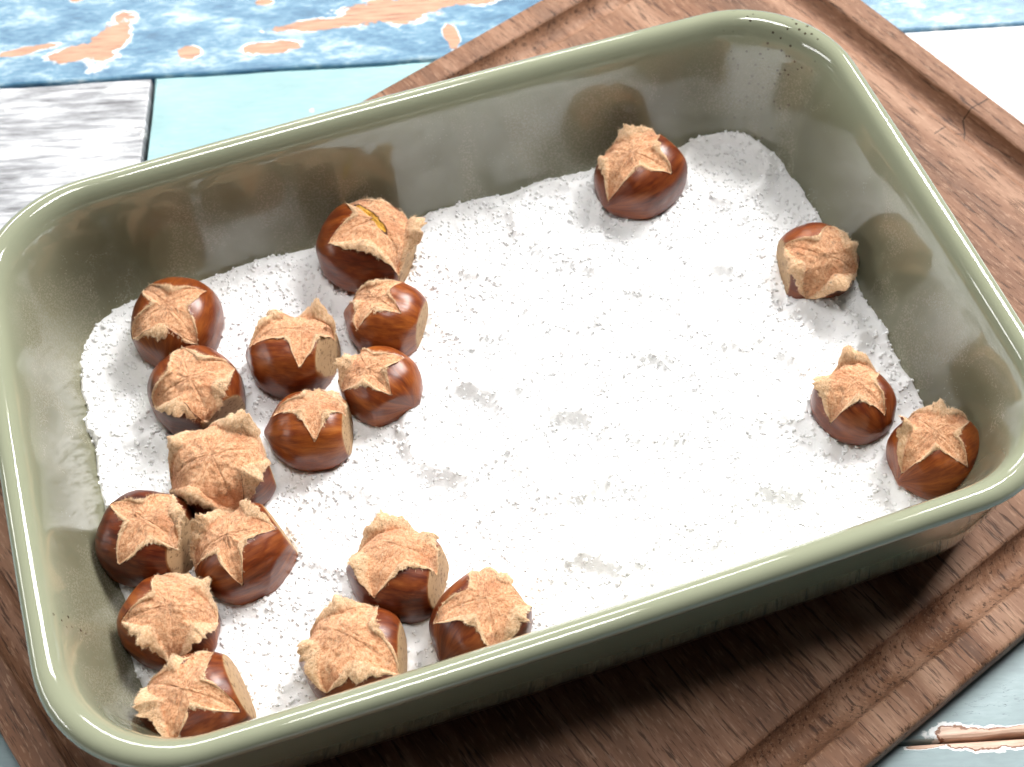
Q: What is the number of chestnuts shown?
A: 19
